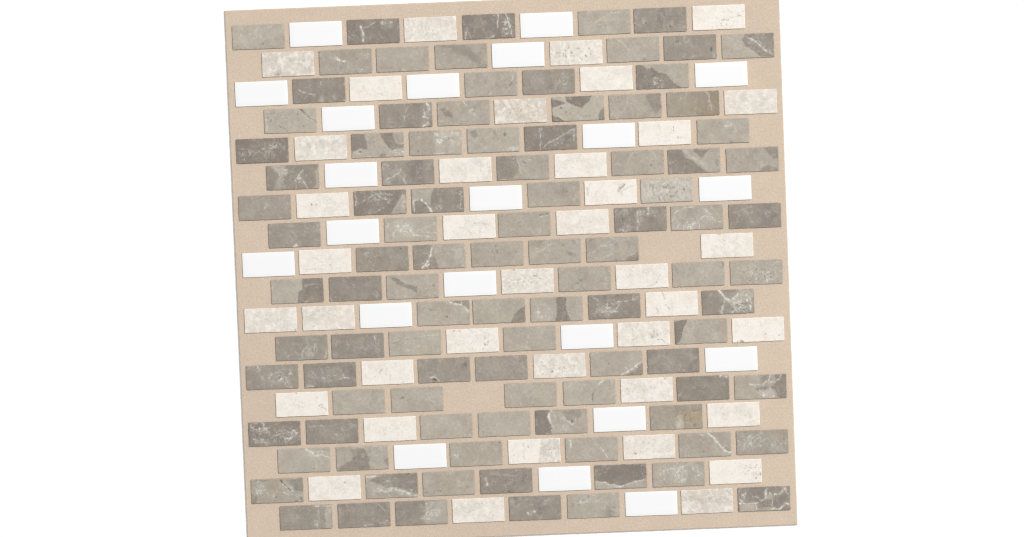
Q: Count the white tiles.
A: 21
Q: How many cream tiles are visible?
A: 38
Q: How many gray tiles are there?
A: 101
